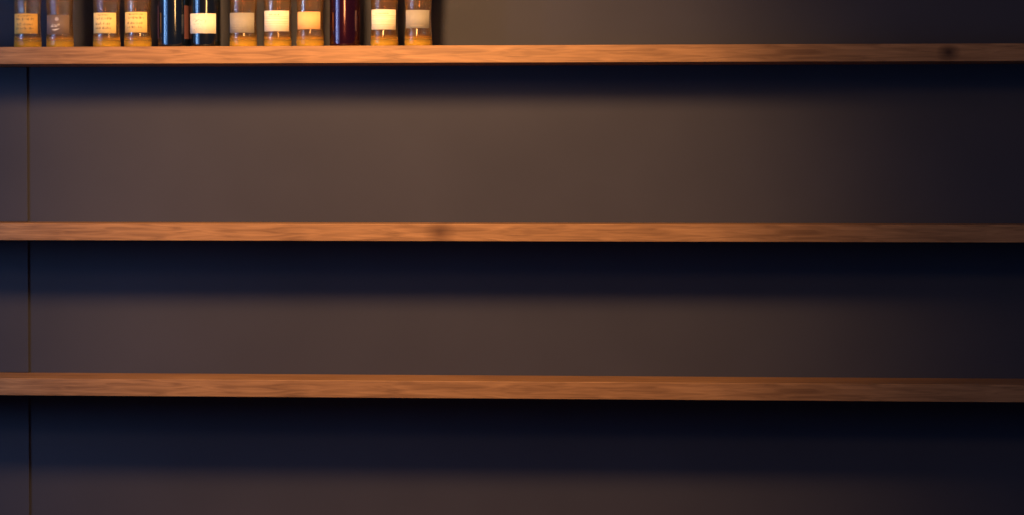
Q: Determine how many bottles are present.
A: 12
